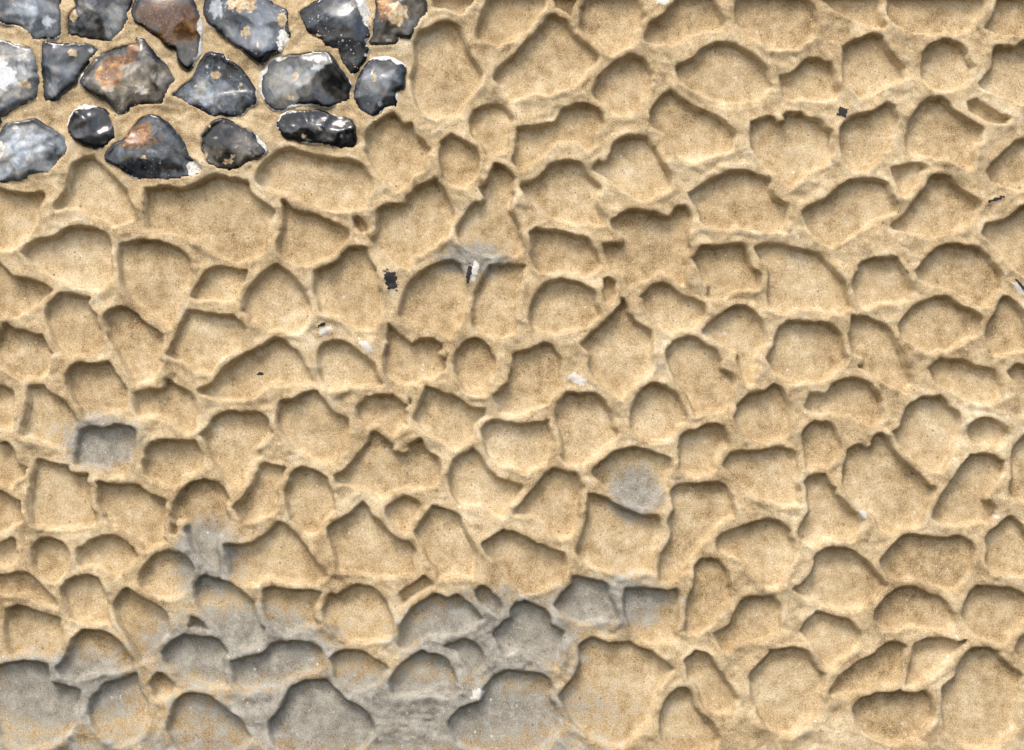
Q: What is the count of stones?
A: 17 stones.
